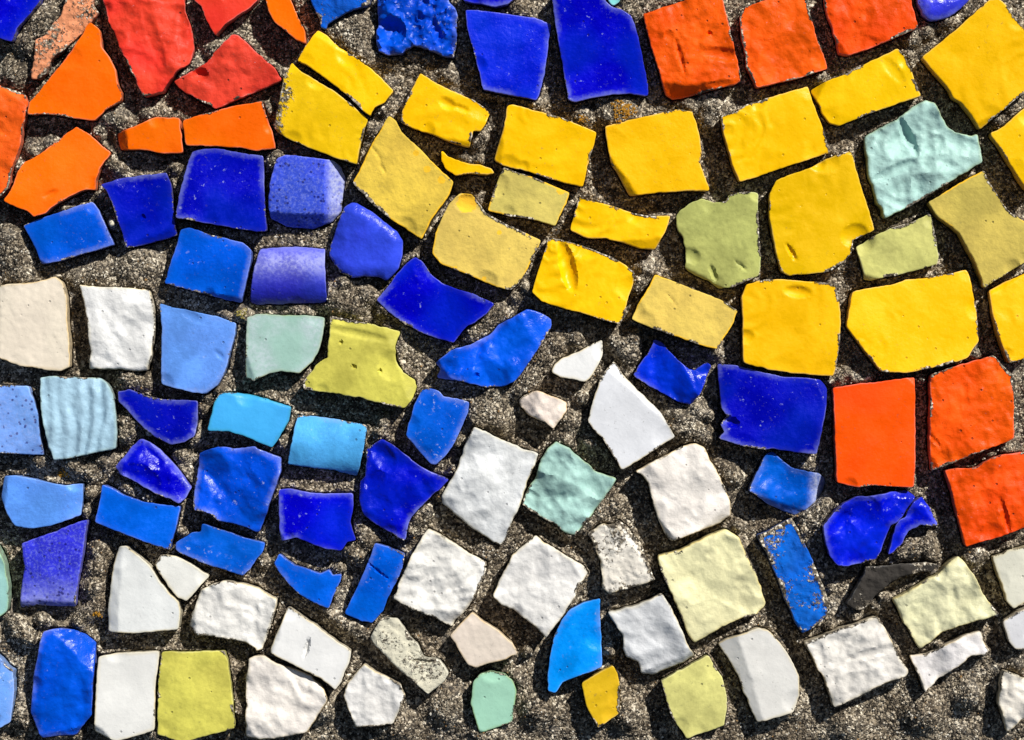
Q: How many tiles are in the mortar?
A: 119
